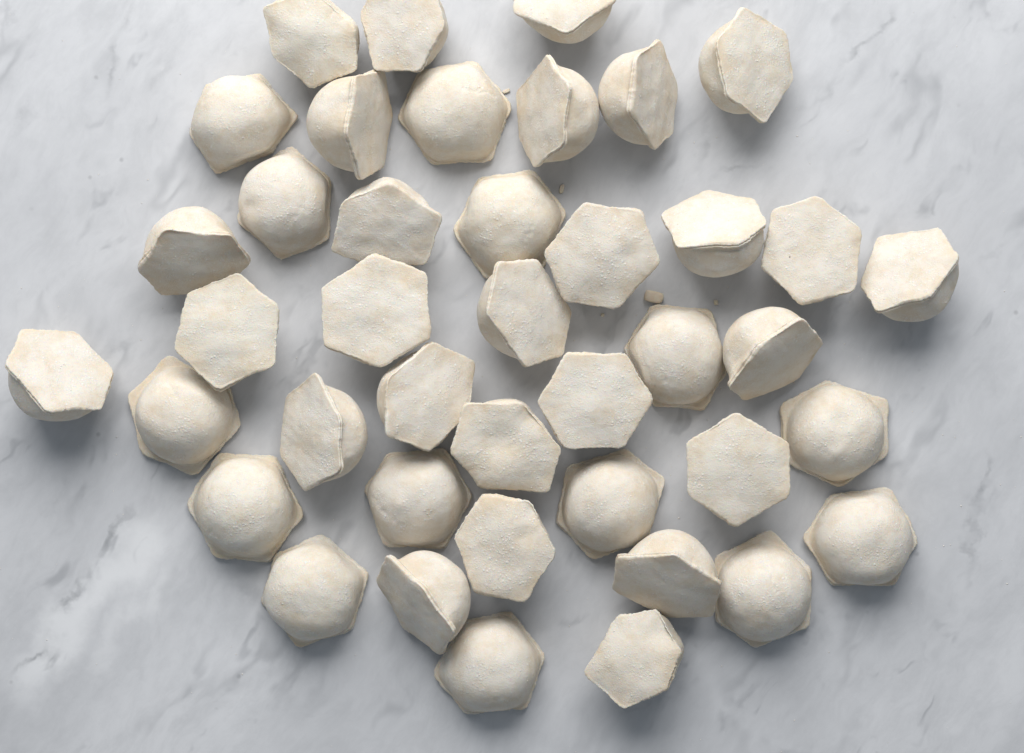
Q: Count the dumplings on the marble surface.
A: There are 41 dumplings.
